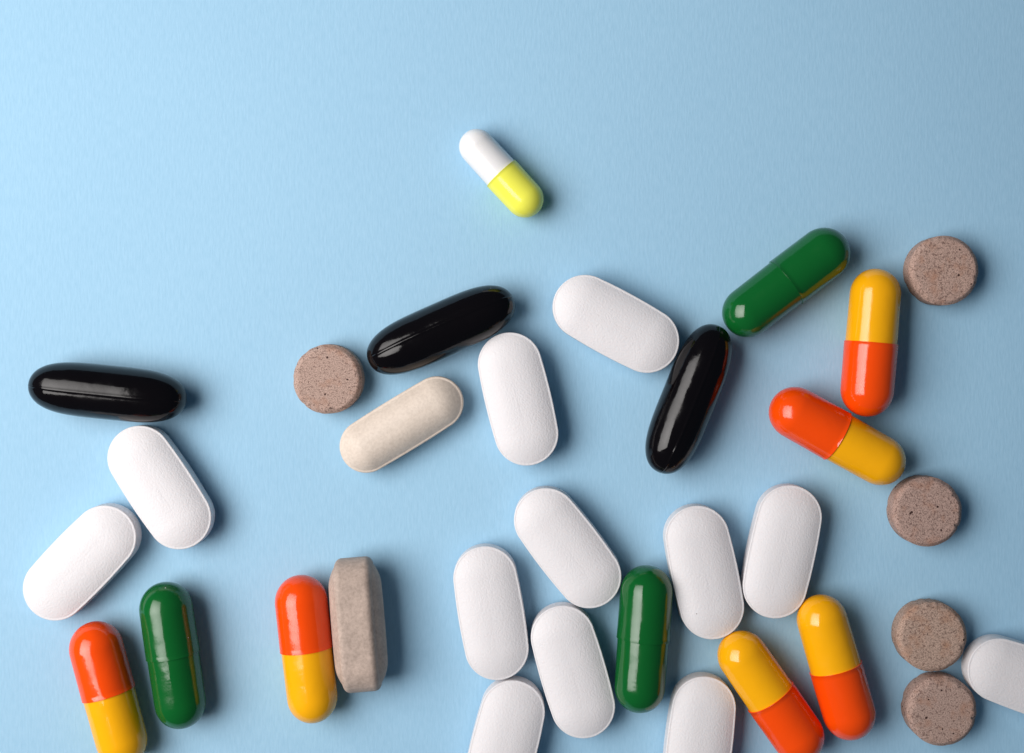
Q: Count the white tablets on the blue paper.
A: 12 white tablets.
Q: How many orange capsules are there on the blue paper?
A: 6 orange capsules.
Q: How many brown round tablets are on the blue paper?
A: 5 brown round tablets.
